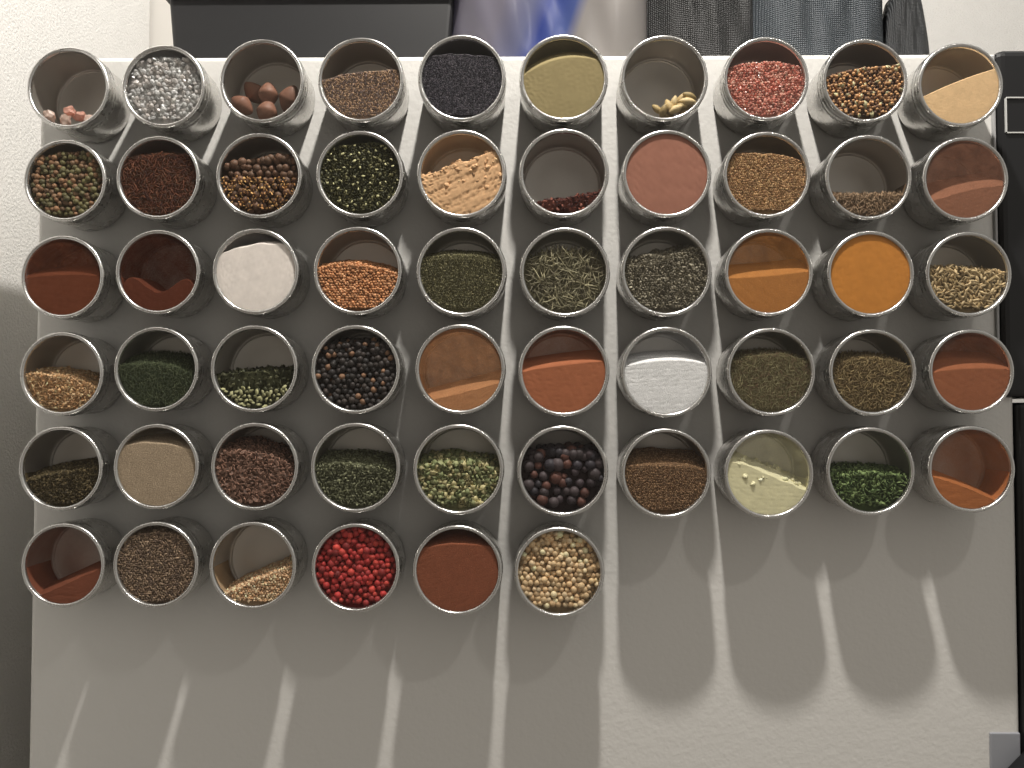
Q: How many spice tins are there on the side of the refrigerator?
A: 56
